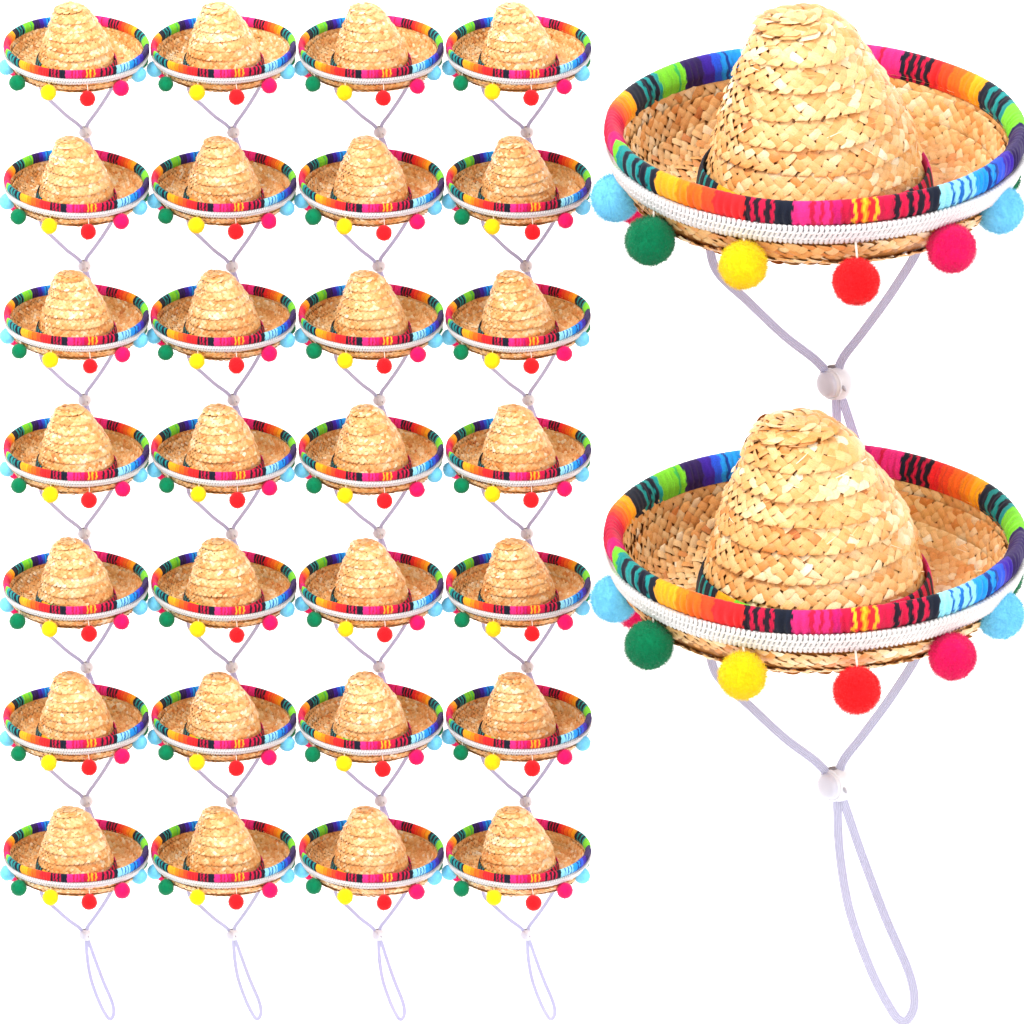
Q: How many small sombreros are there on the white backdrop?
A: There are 28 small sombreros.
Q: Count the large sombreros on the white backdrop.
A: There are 2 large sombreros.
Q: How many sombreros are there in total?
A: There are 30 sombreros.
